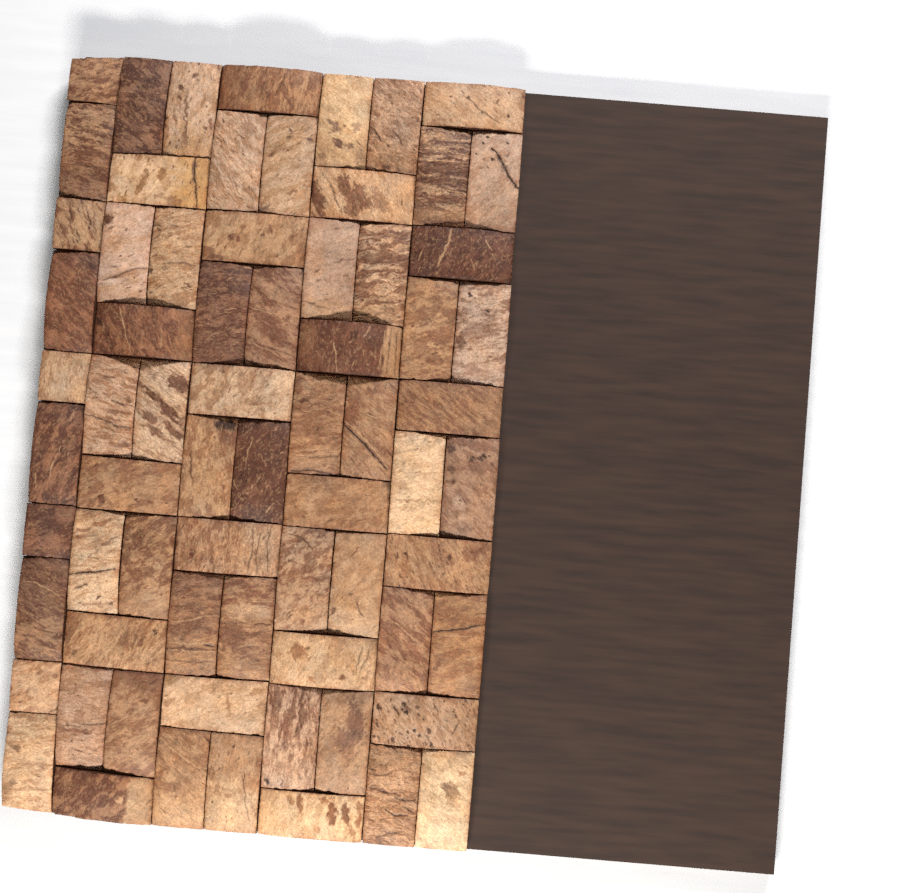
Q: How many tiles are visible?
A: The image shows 70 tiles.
